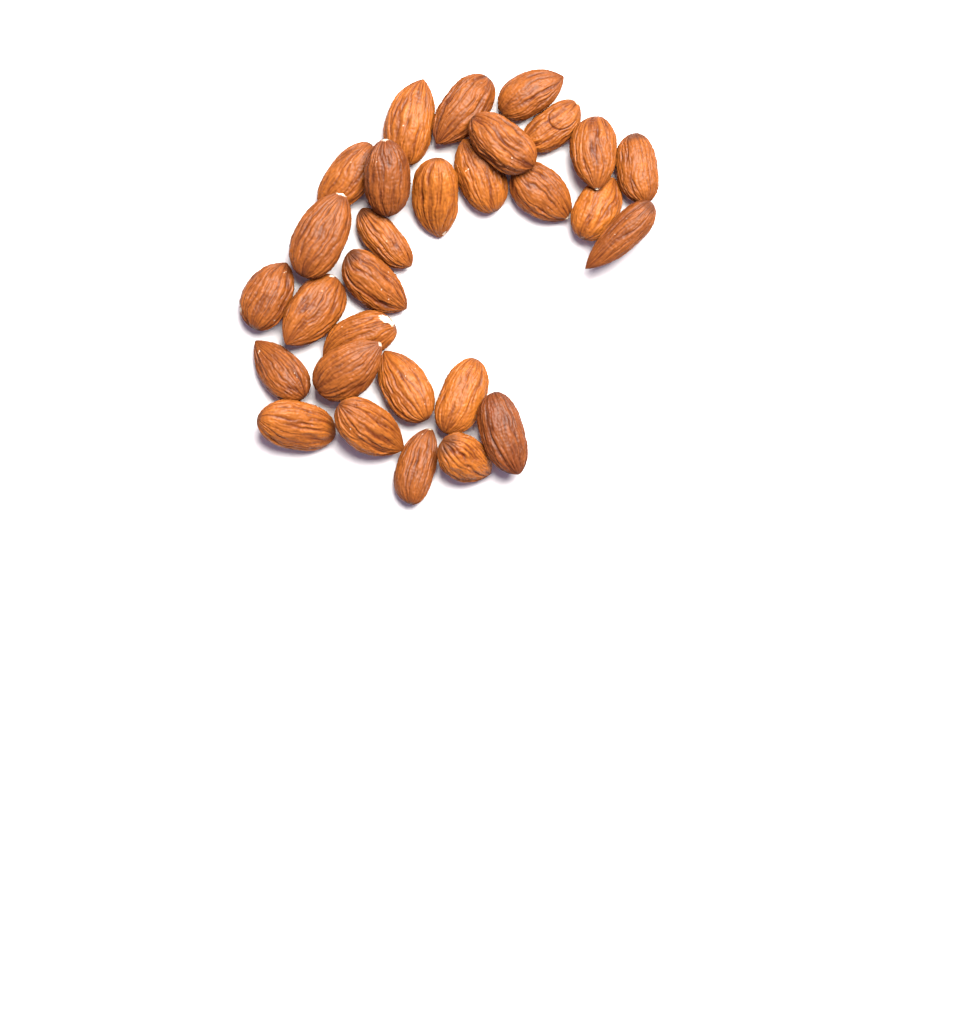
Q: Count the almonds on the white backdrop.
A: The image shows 29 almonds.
